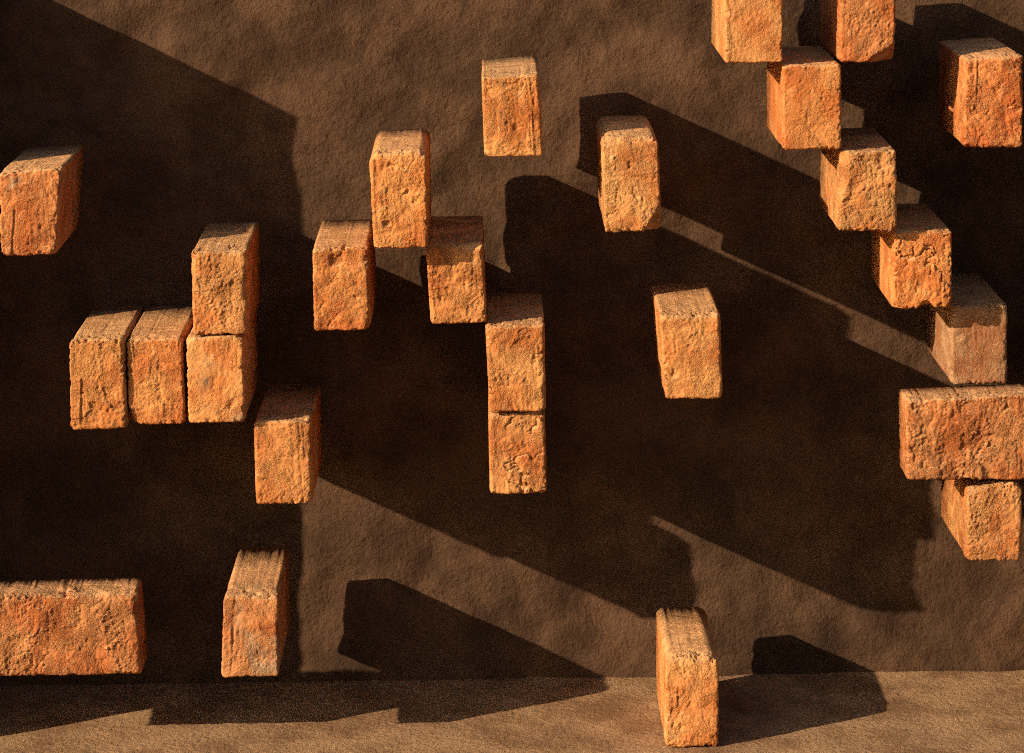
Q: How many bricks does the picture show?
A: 26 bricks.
